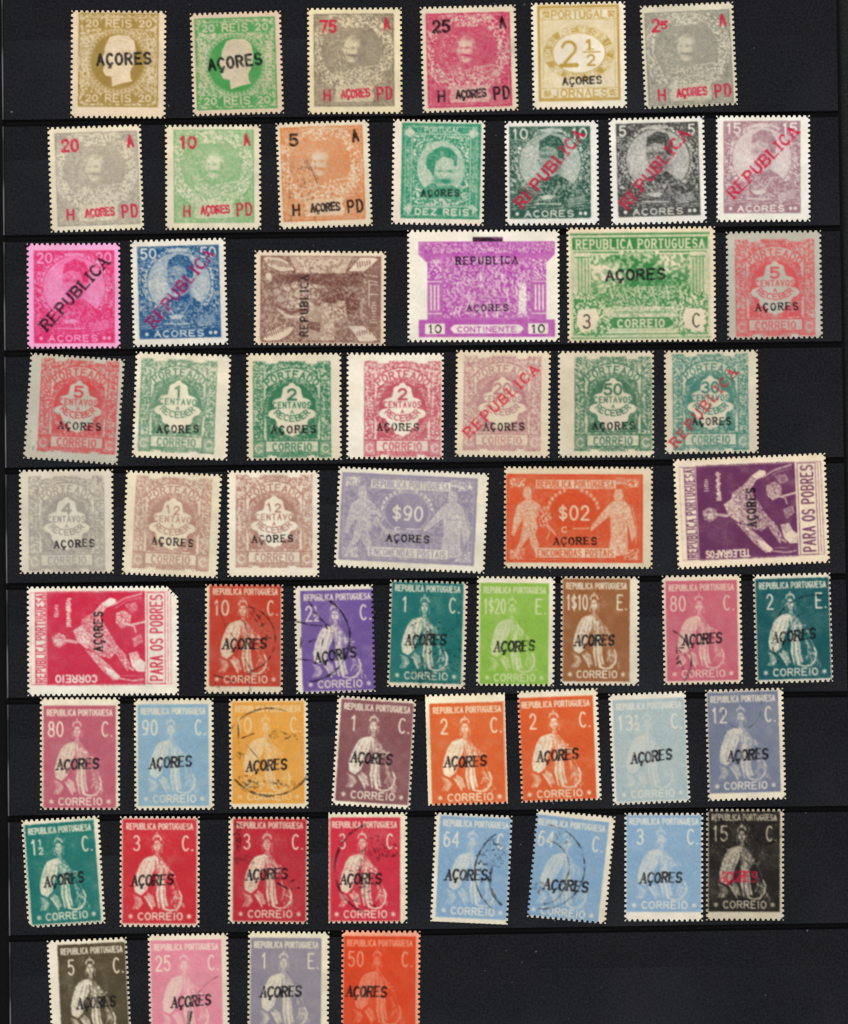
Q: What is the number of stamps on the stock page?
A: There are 60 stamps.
